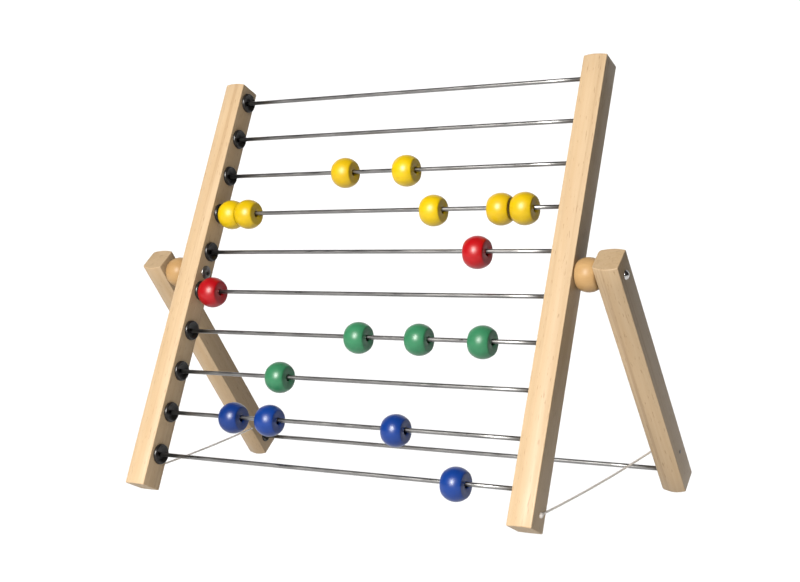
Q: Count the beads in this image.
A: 17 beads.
